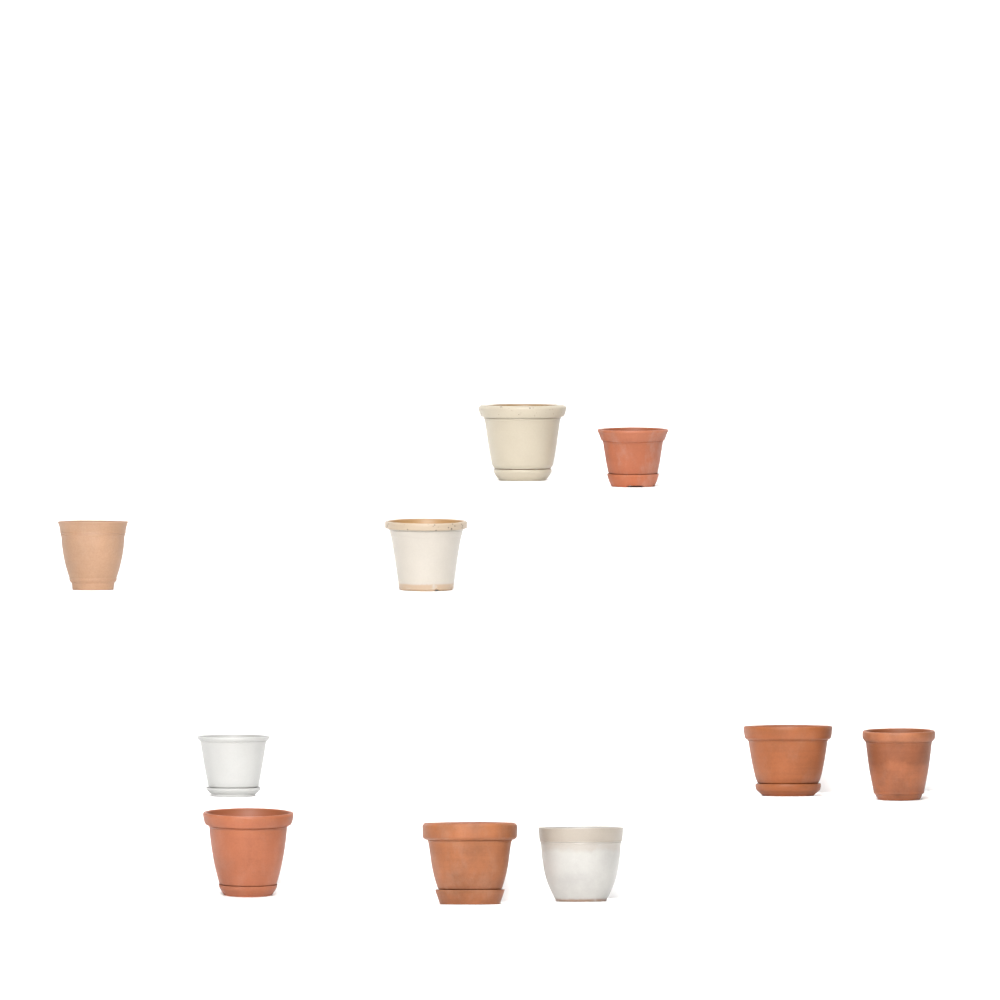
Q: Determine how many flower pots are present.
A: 10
